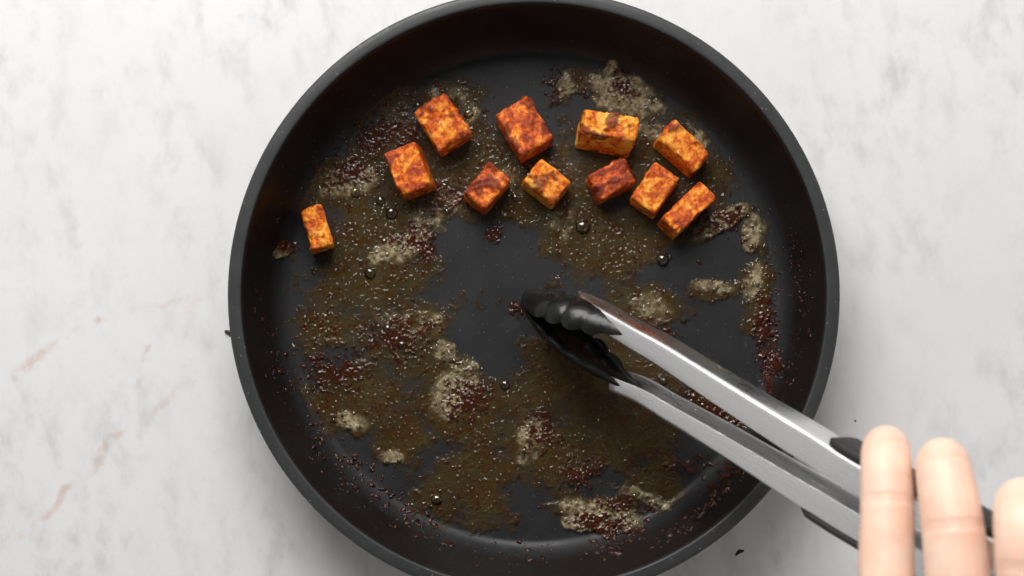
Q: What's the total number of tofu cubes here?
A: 11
